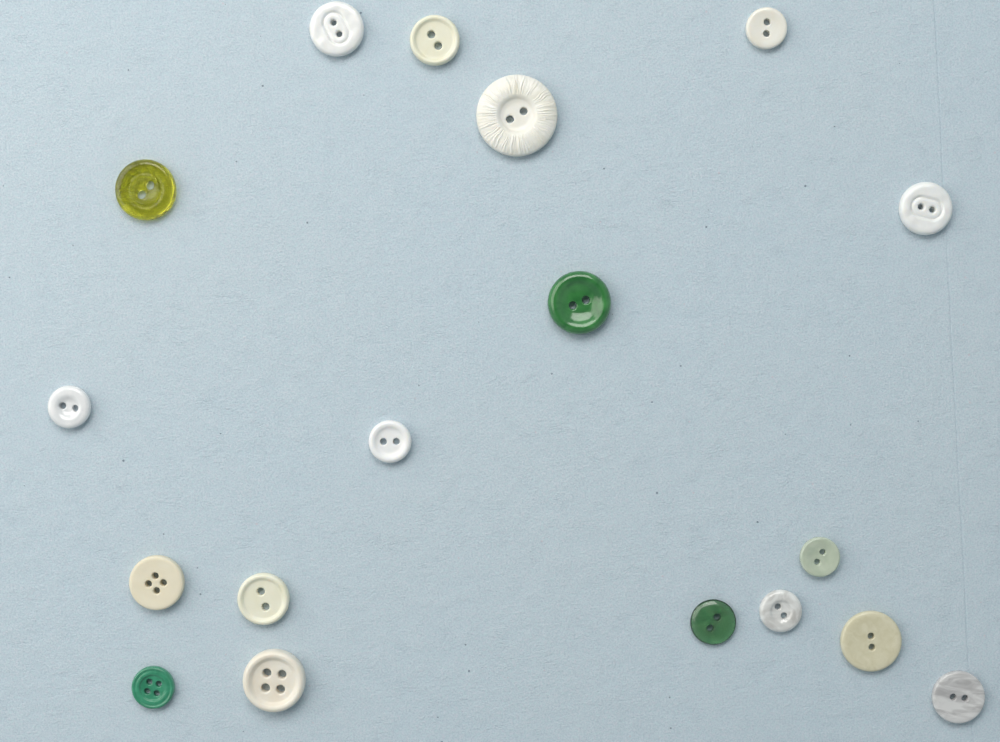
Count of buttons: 18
